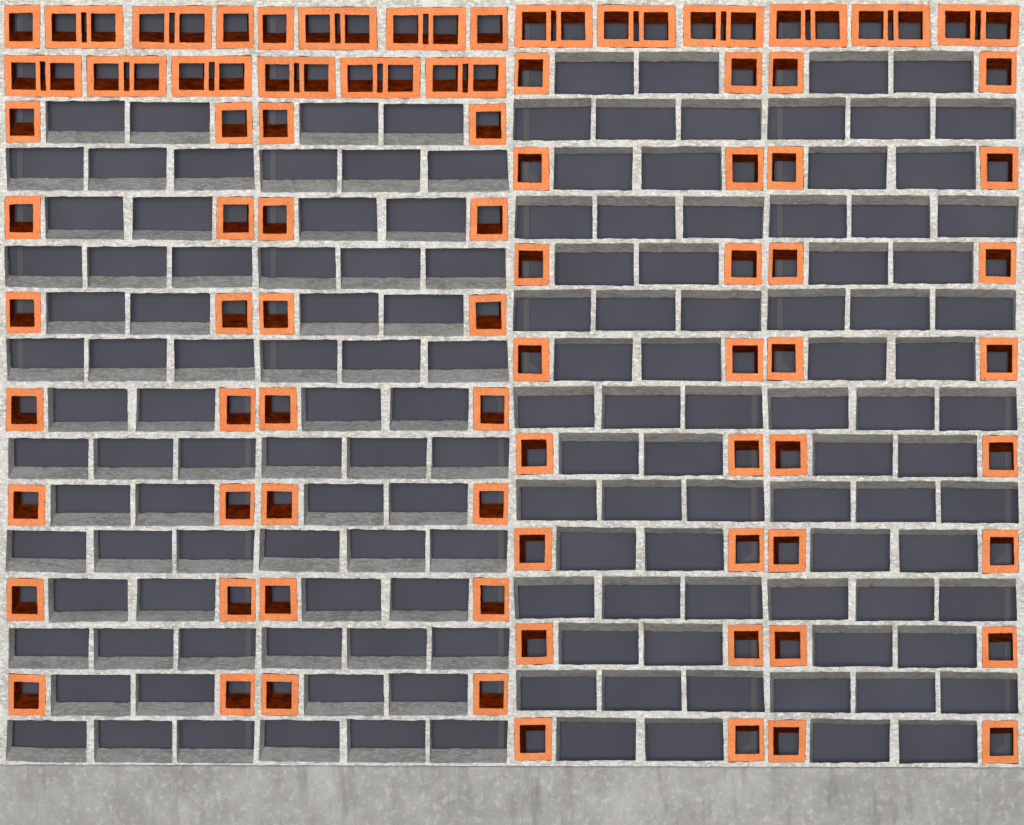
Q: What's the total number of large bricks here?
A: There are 16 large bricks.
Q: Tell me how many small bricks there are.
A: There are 64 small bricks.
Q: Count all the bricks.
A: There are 80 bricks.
